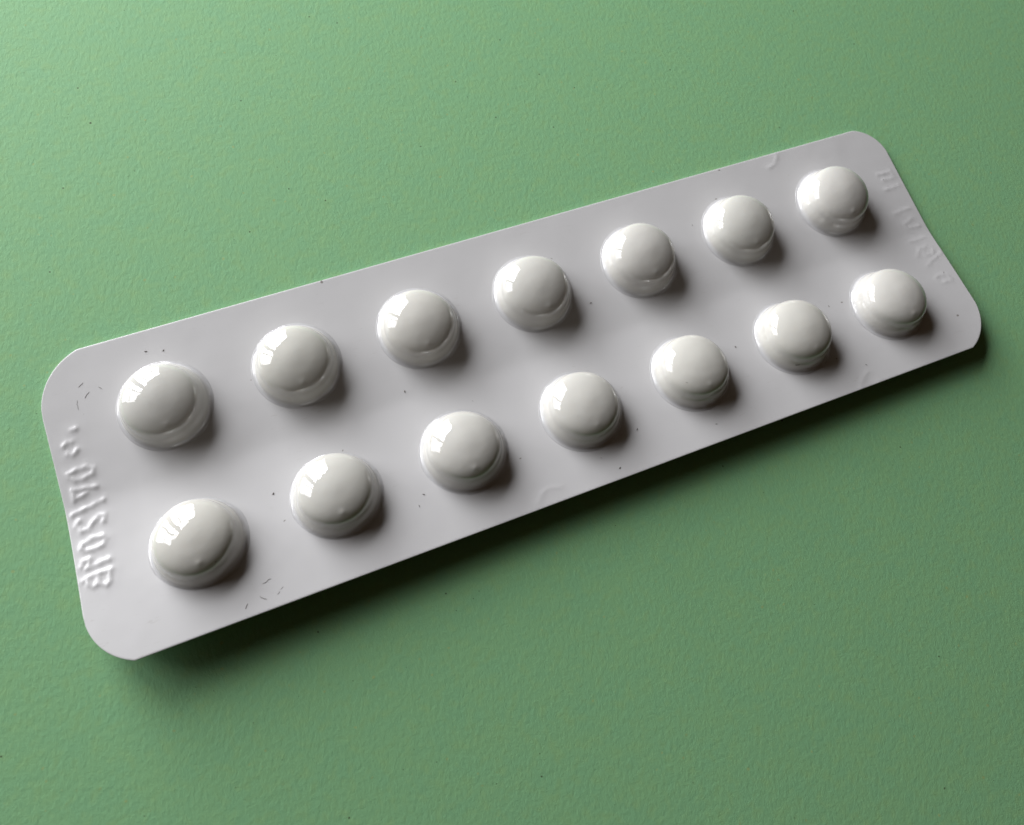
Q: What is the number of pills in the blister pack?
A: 14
